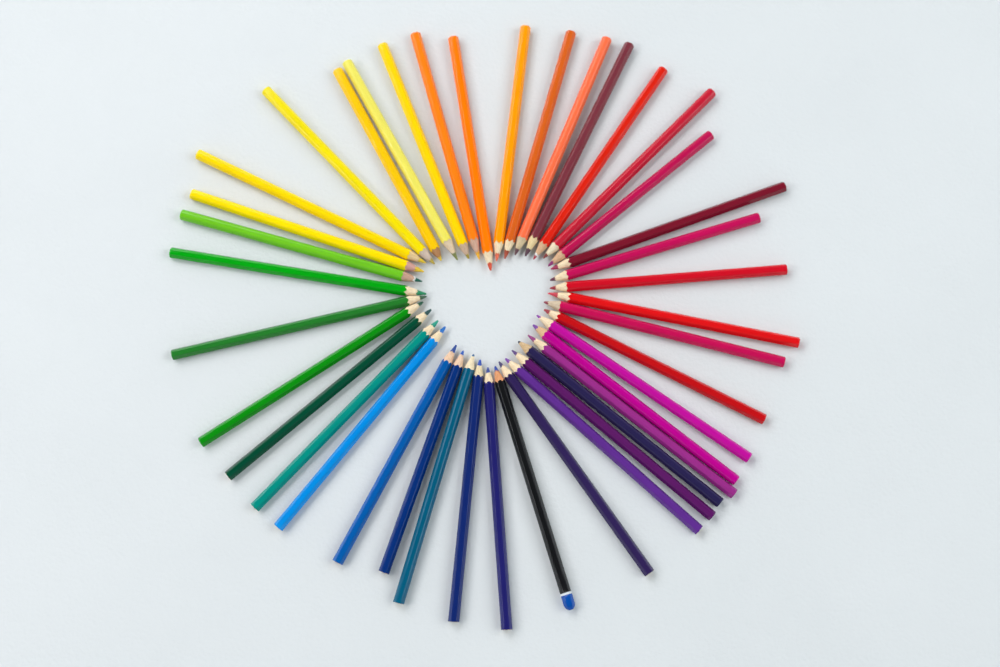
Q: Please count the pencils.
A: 41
